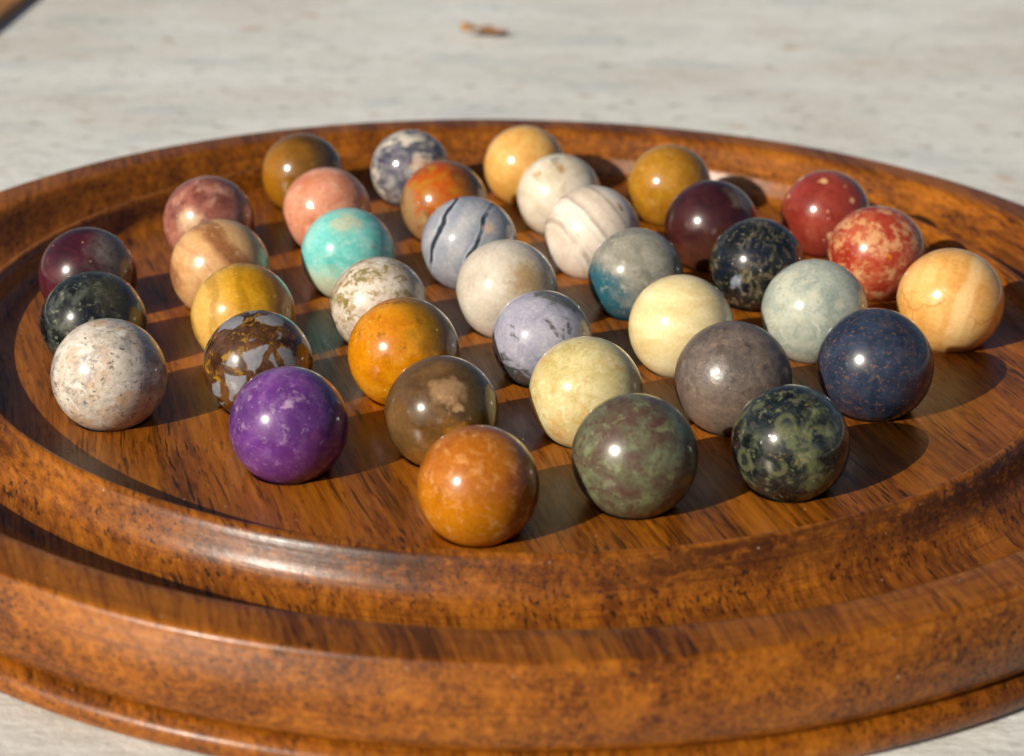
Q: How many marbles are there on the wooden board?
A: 37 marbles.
